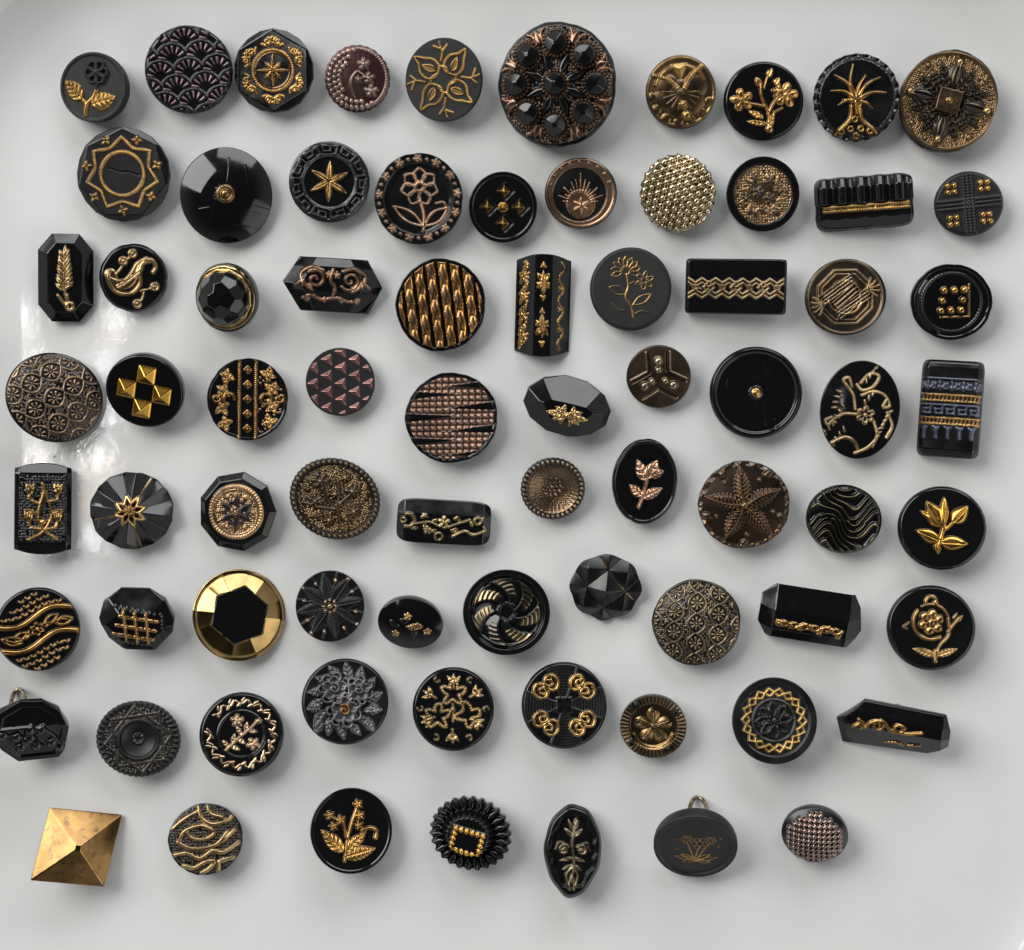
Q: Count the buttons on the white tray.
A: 76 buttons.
